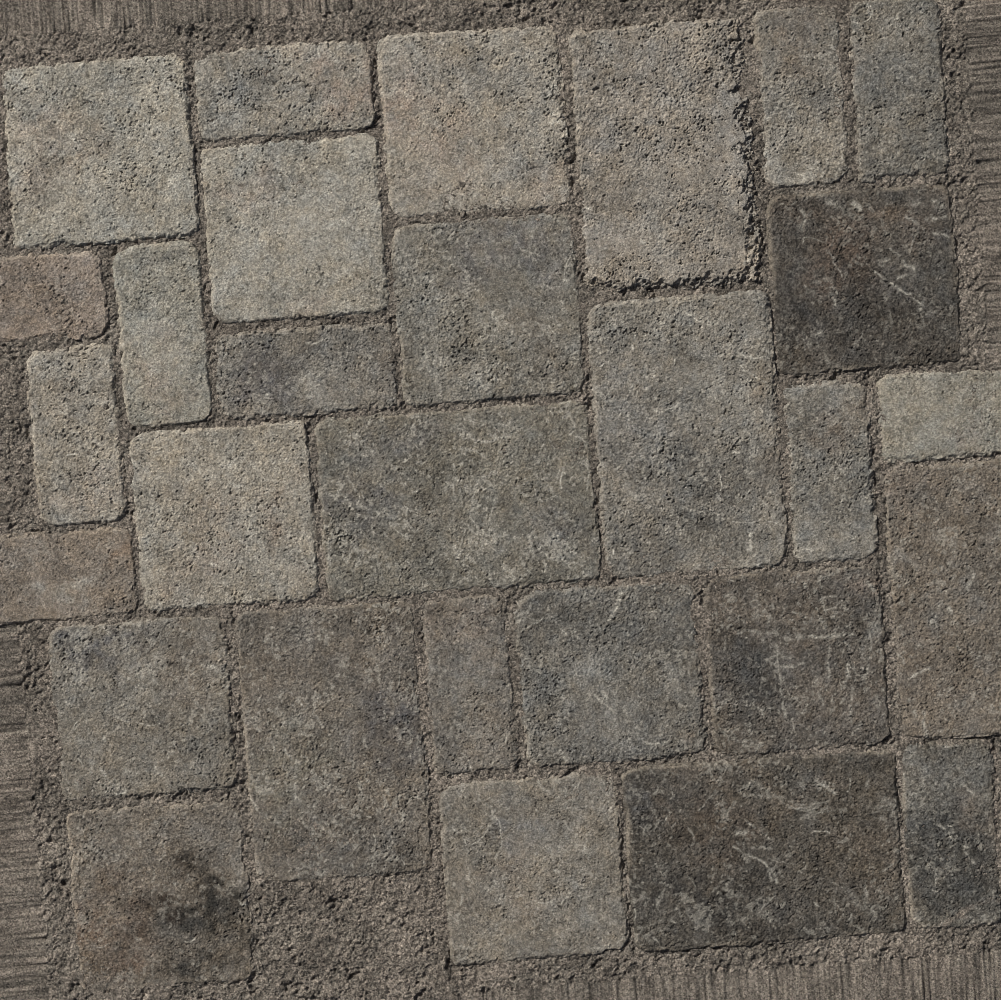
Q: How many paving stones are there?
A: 29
